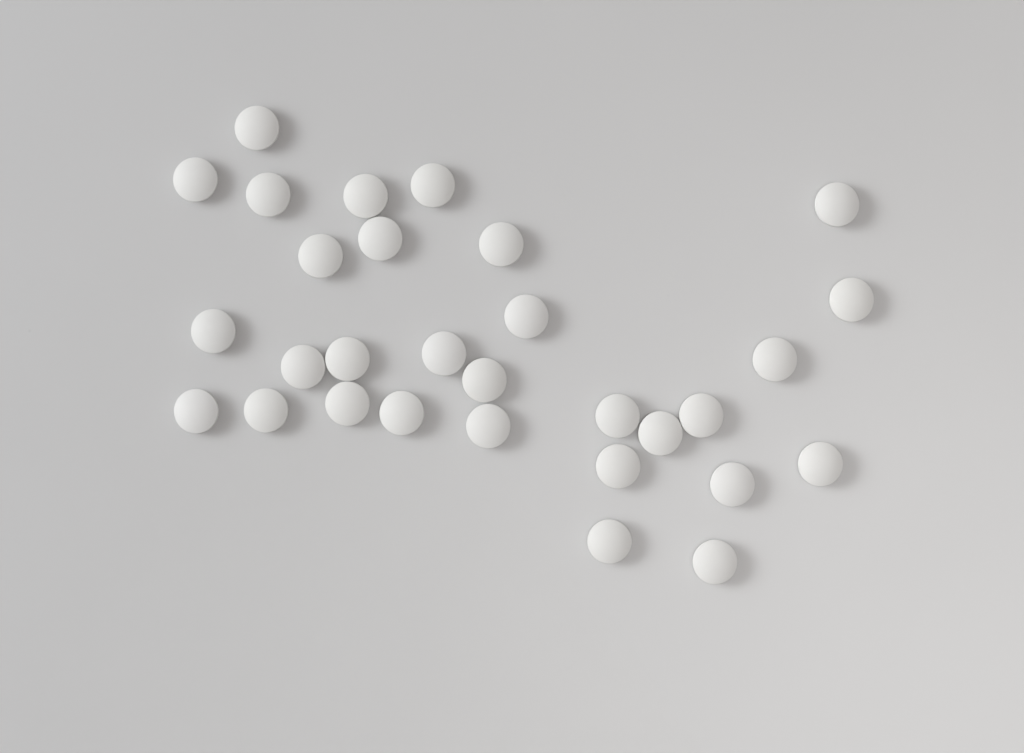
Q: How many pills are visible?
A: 30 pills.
